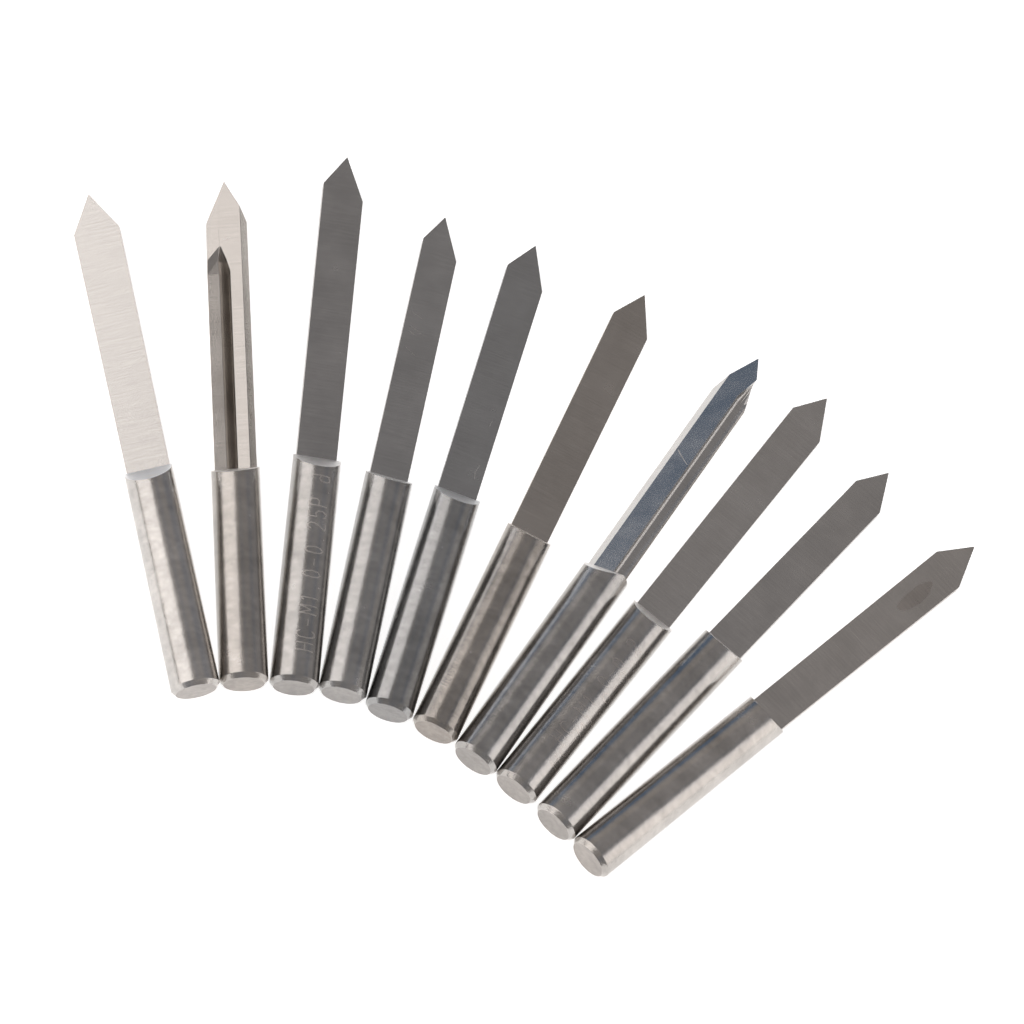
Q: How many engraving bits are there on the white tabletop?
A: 10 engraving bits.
